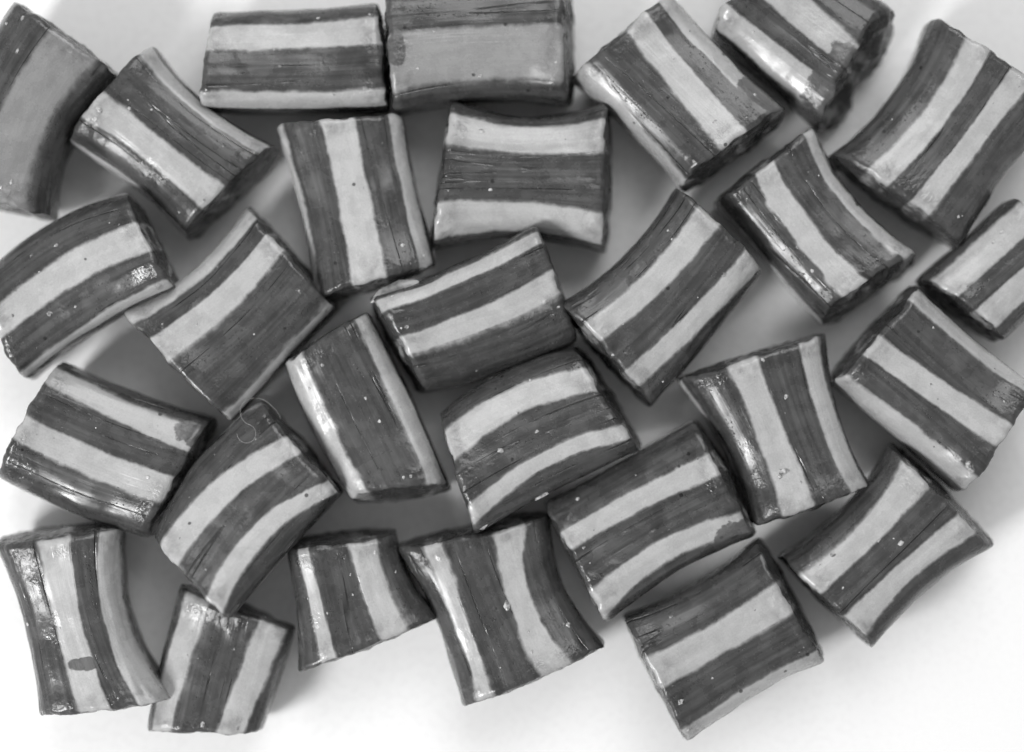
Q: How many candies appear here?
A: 28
